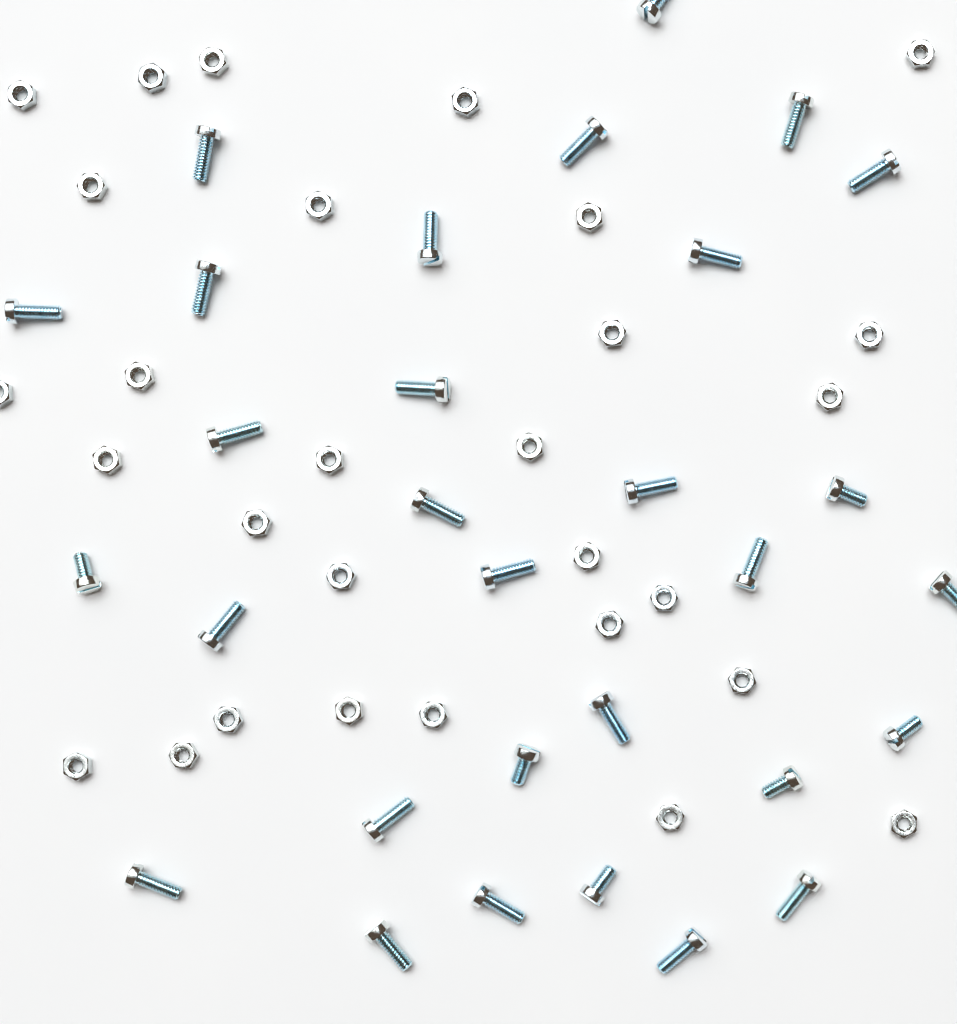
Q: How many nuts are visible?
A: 29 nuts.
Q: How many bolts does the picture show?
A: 30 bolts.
